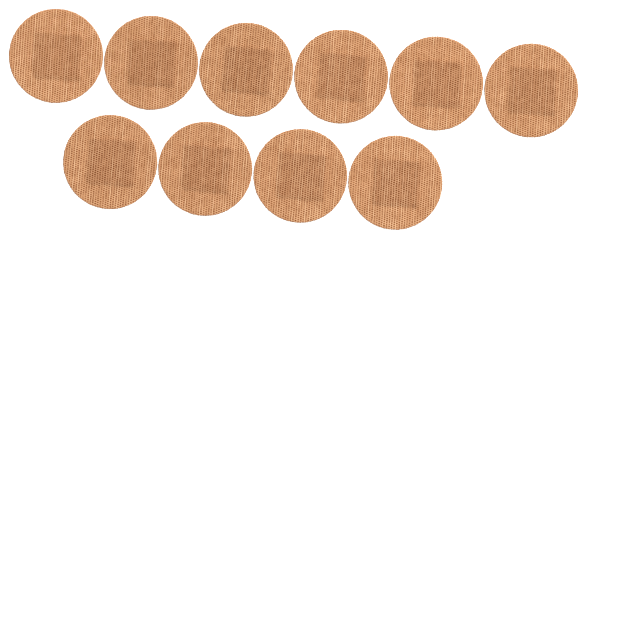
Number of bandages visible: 10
